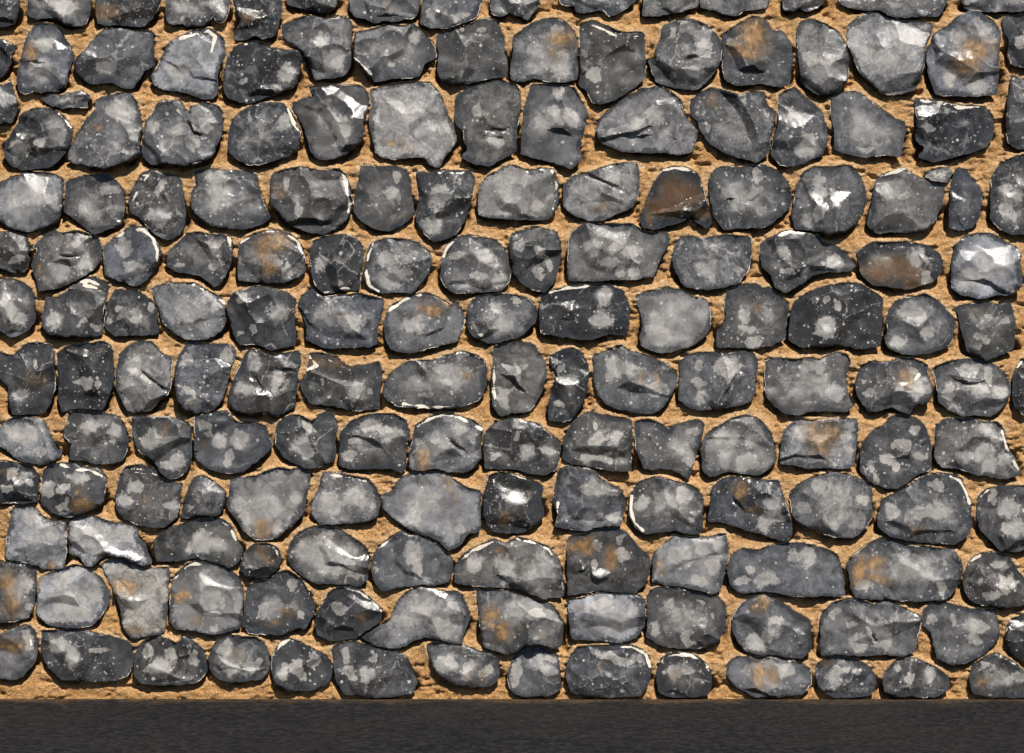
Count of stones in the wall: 174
